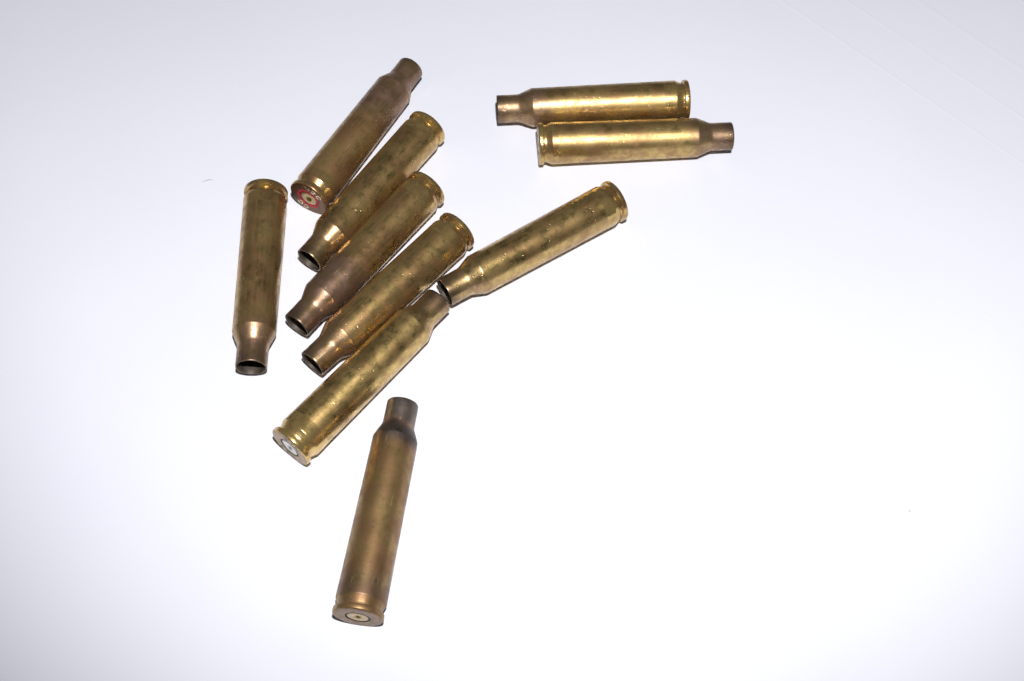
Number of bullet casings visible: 10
